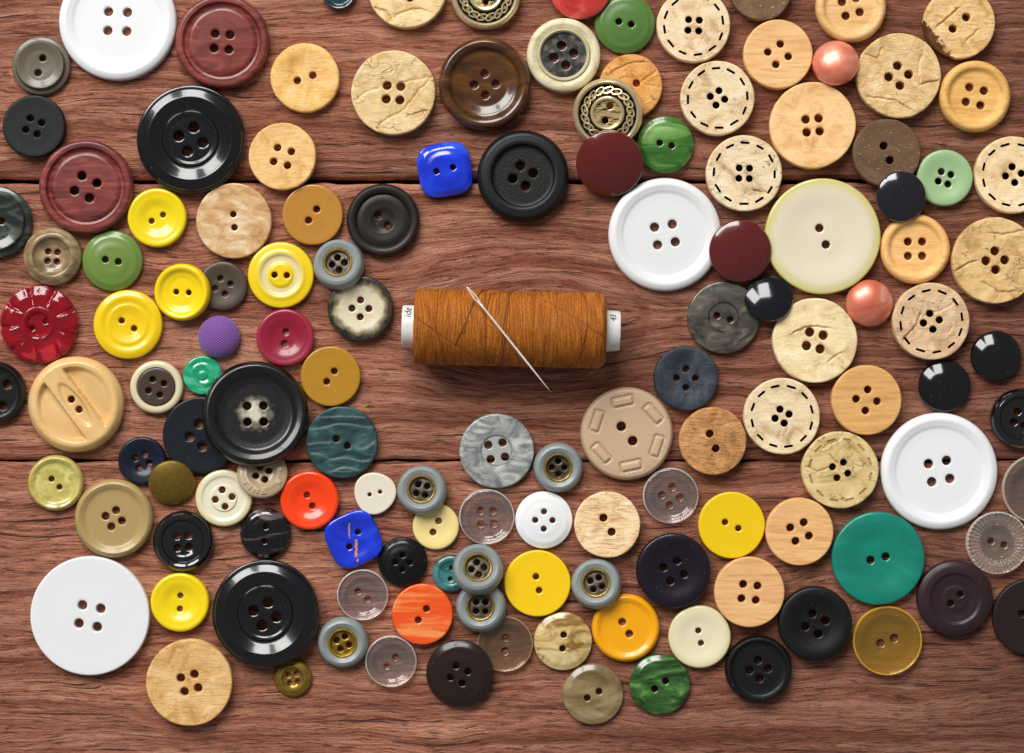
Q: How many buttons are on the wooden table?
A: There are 134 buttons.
